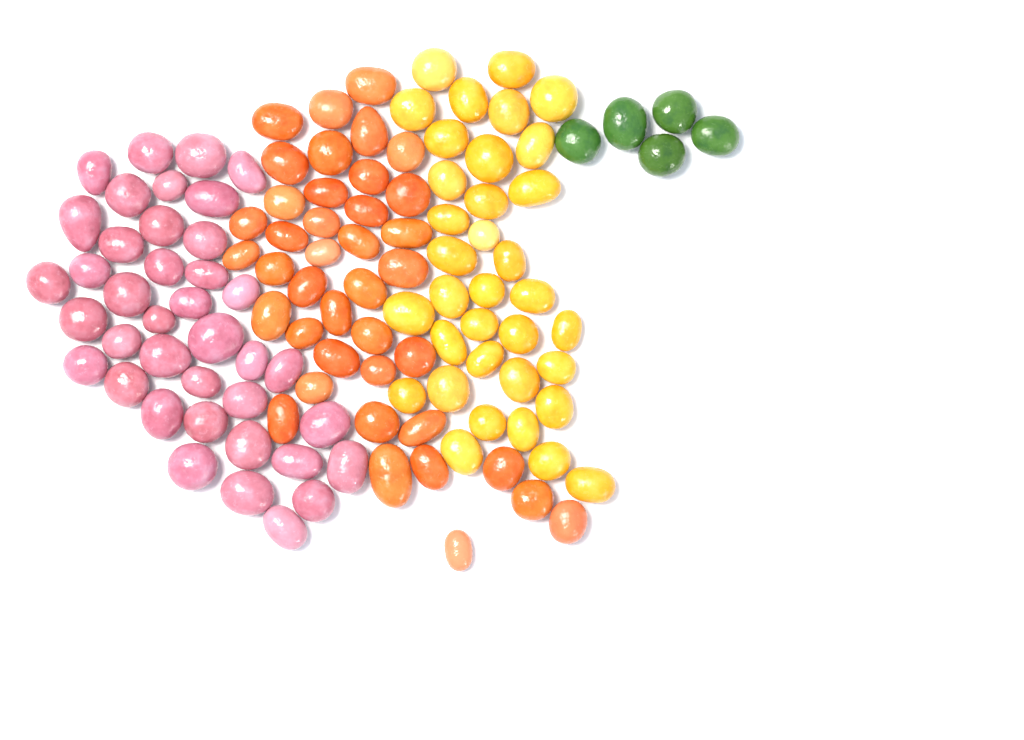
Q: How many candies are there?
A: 119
